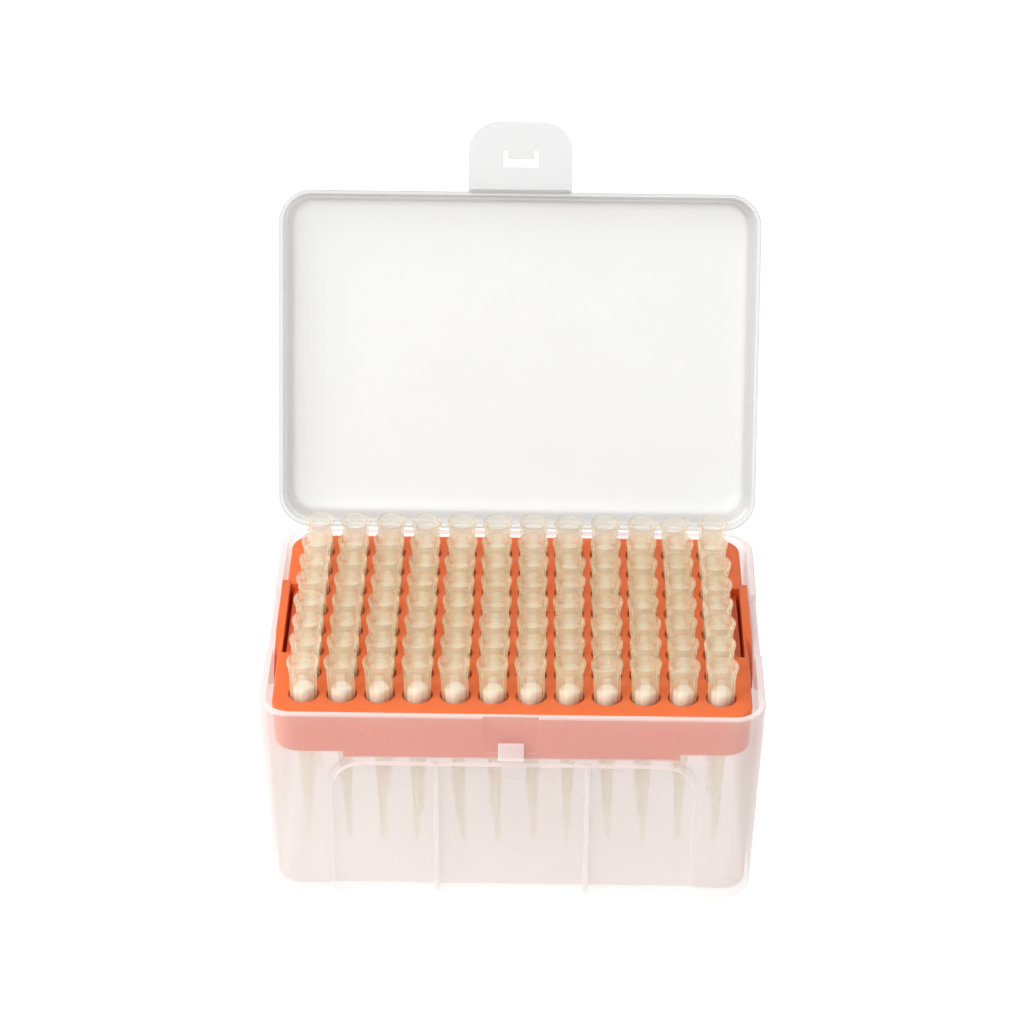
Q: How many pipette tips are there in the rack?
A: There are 96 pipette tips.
